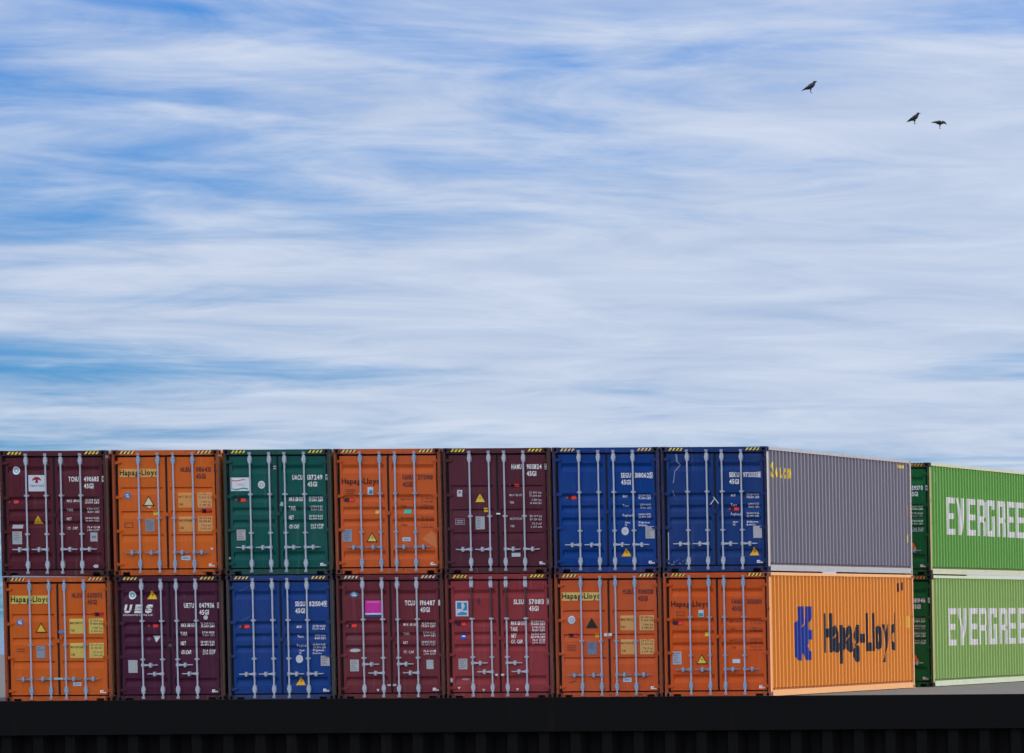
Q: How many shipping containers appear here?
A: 16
